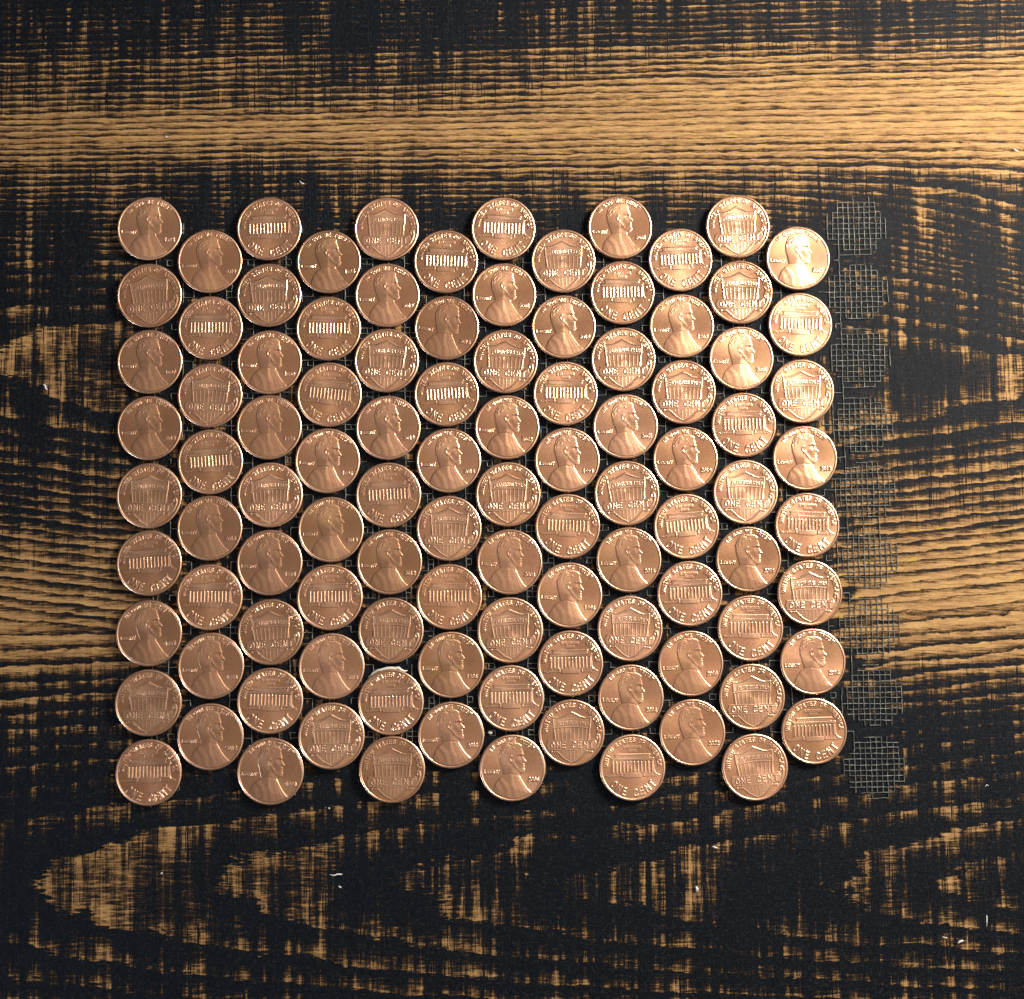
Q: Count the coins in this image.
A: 102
